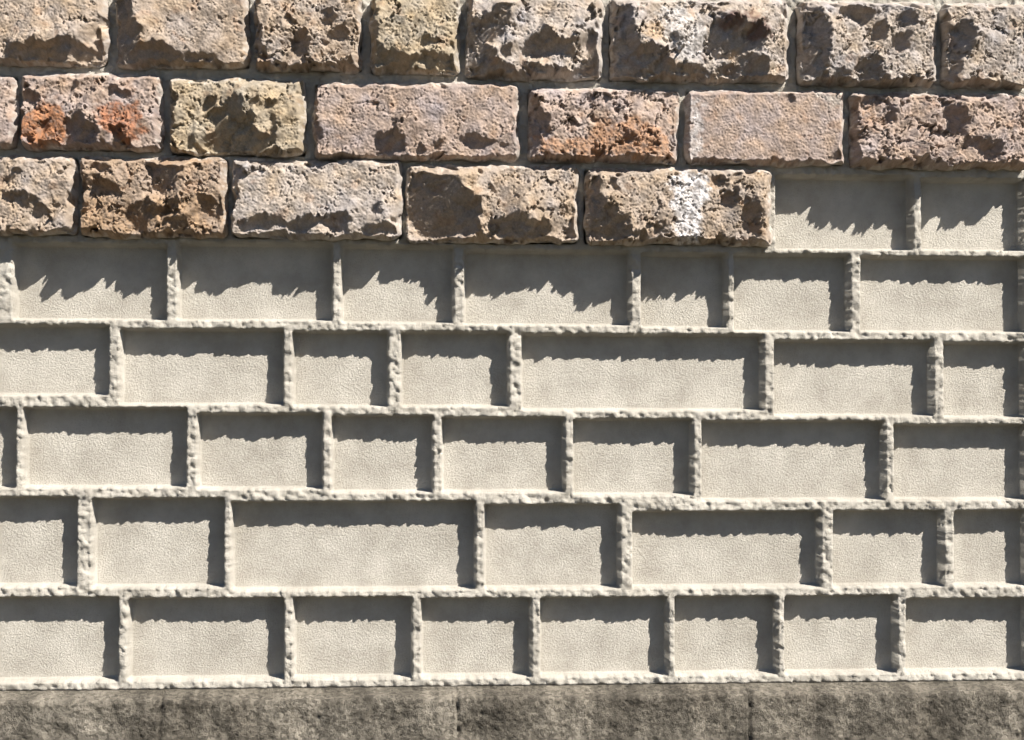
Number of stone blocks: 20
